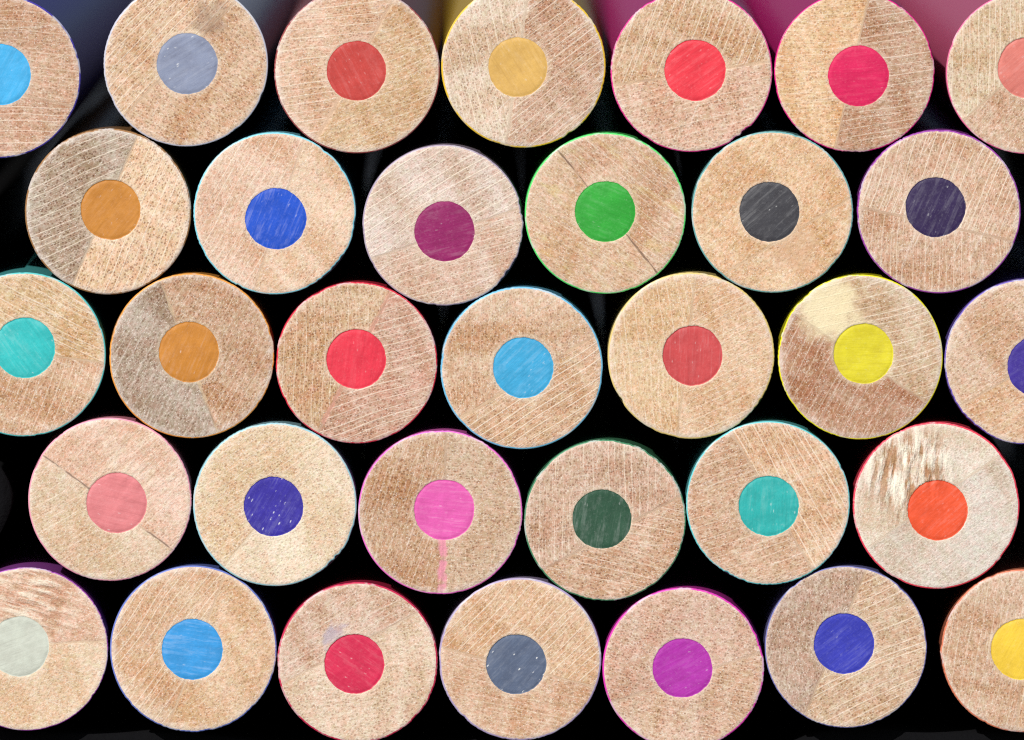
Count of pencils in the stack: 33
